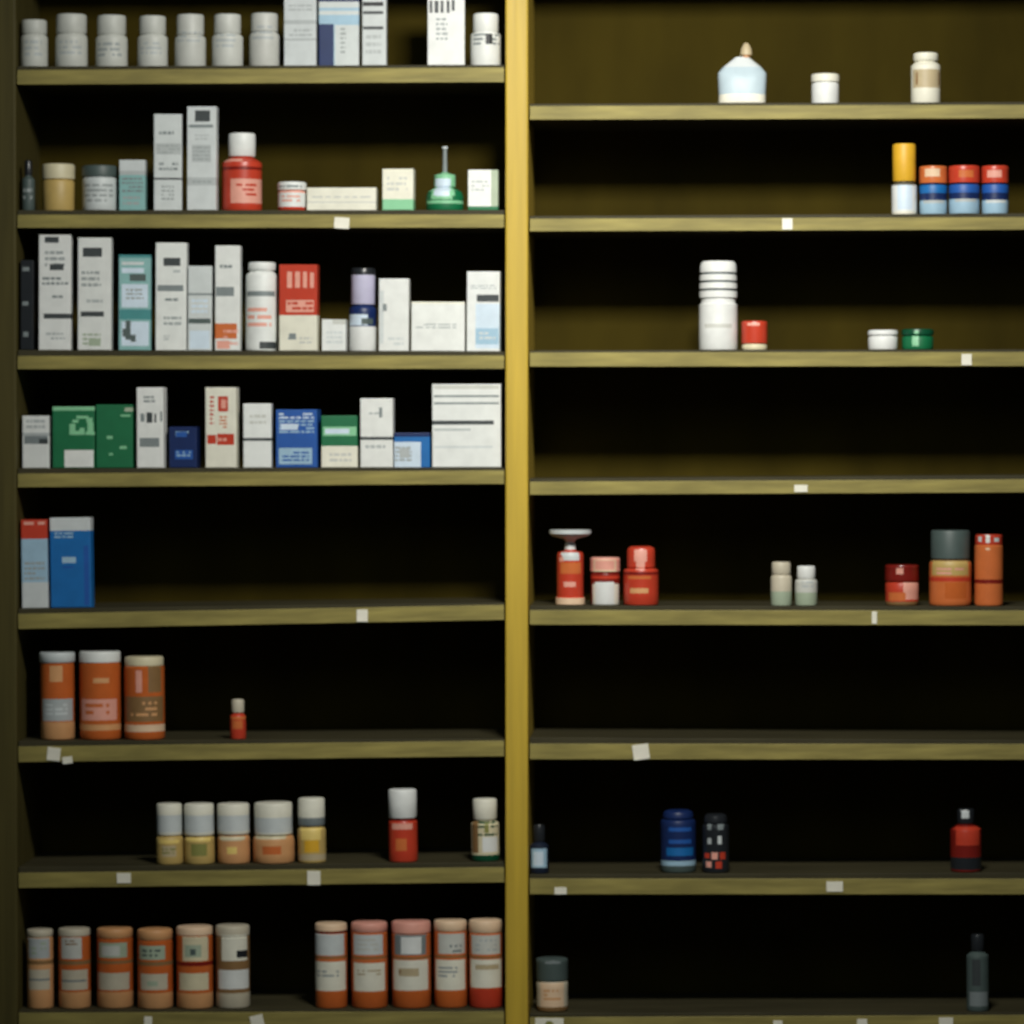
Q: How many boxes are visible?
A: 36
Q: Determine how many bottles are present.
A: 49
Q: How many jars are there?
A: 13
